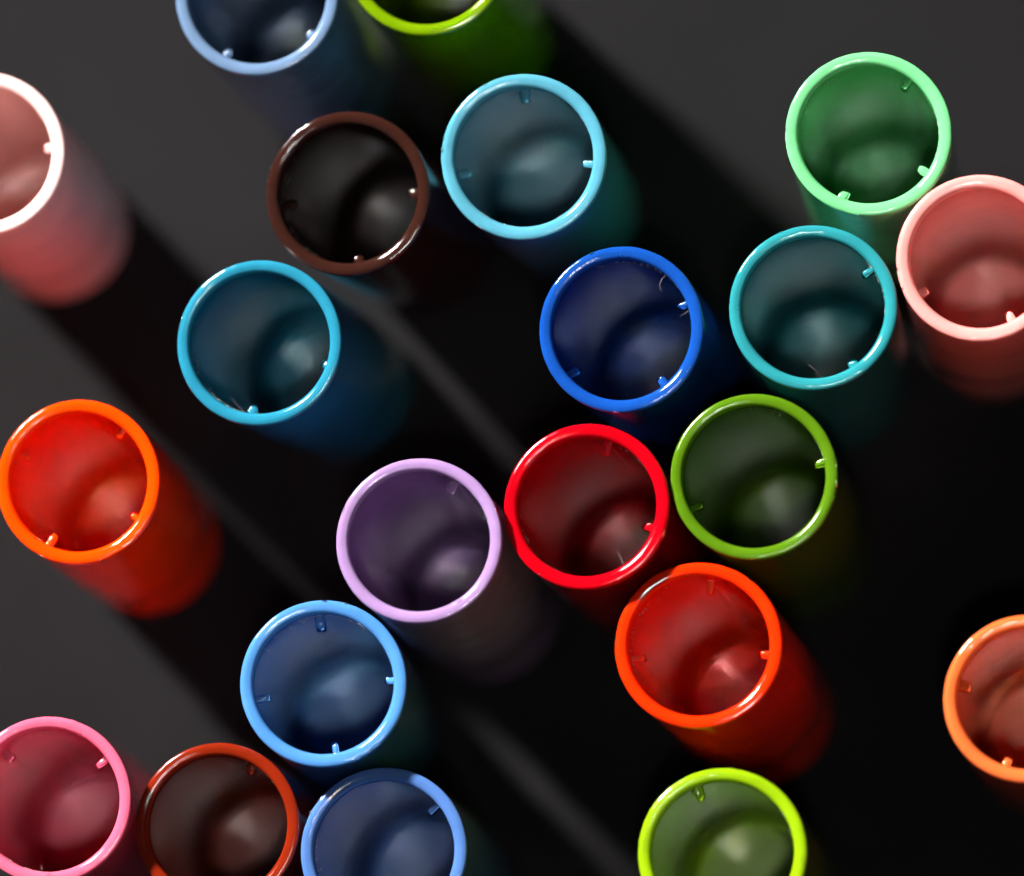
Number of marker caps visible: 21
